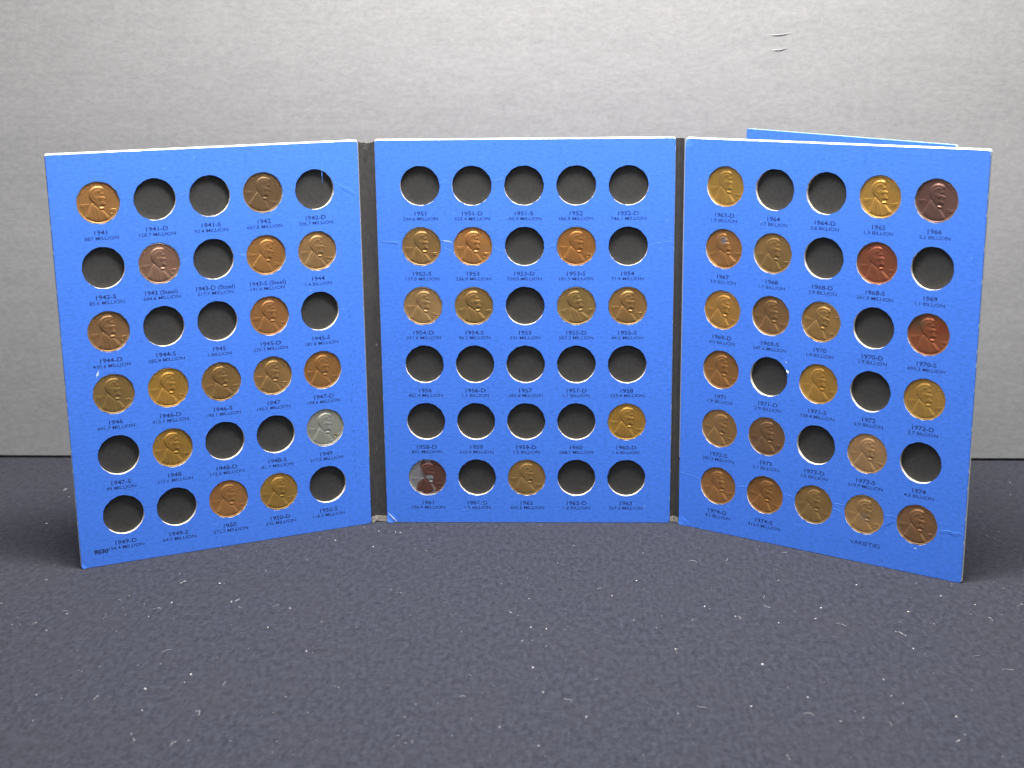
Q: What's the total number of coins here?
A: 47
